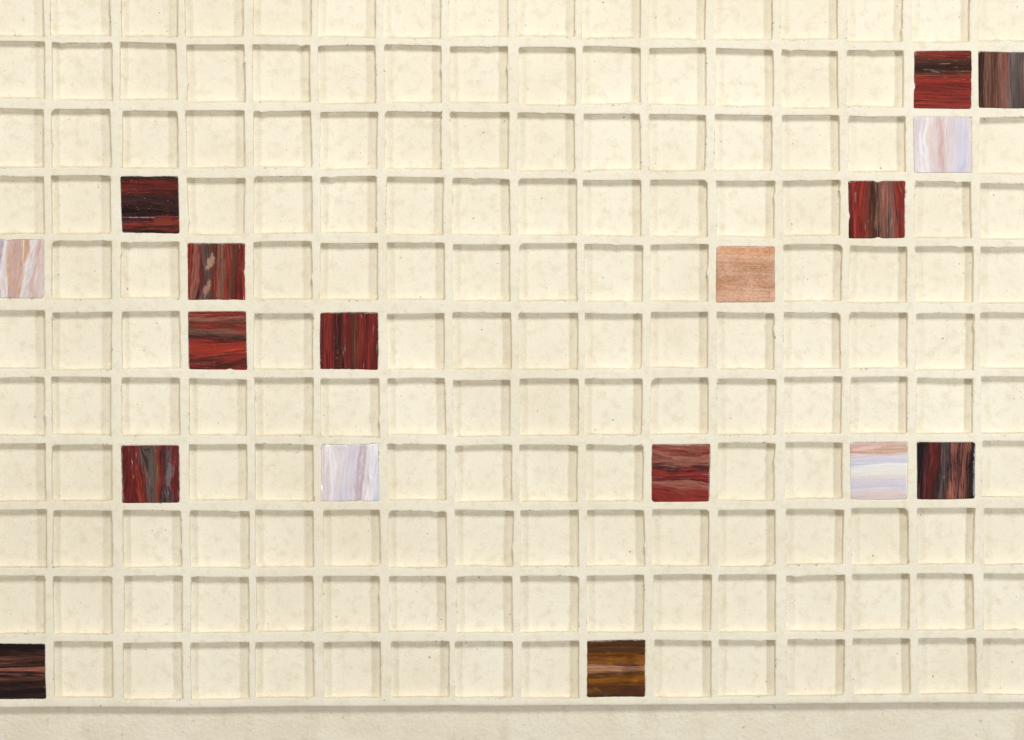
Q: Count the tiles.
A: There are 17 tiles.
